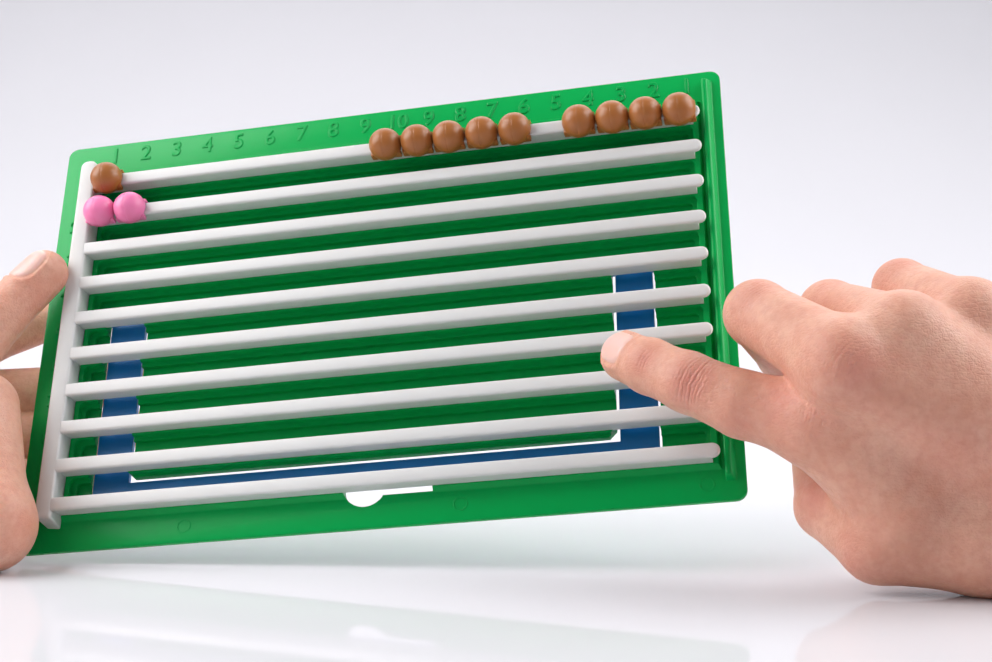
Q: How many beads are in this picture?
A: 12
